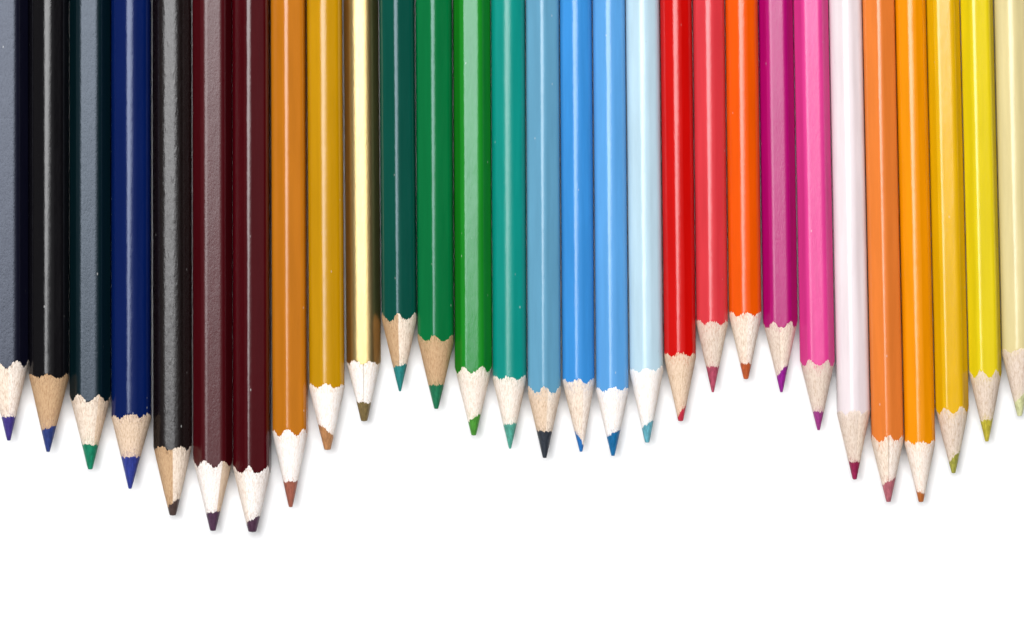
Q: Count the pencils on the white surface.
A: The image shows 29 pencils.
